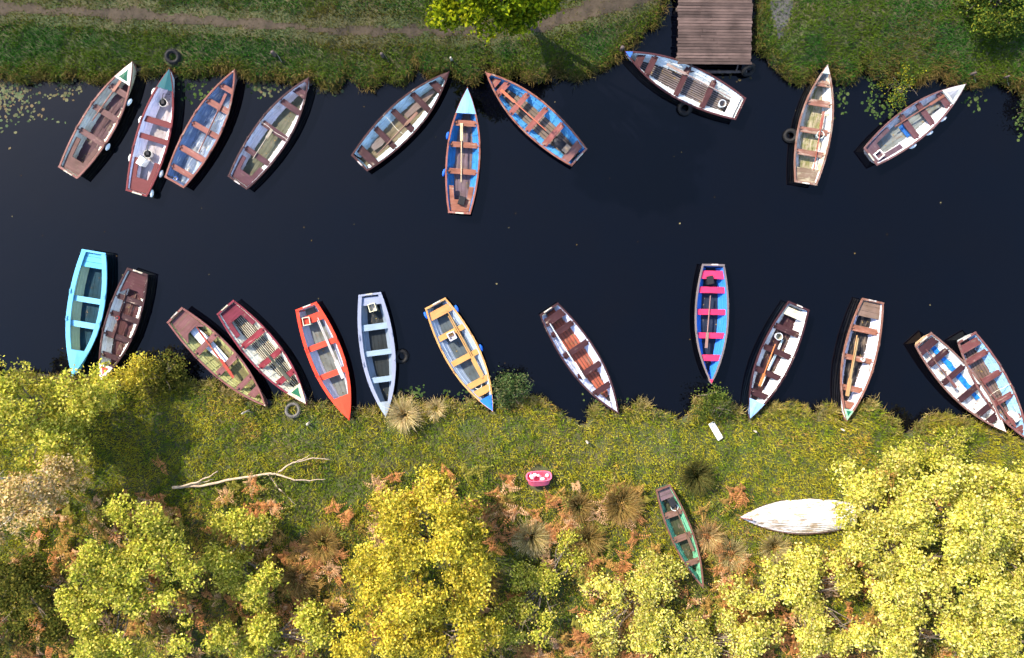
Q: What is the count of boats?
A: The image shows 25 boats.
